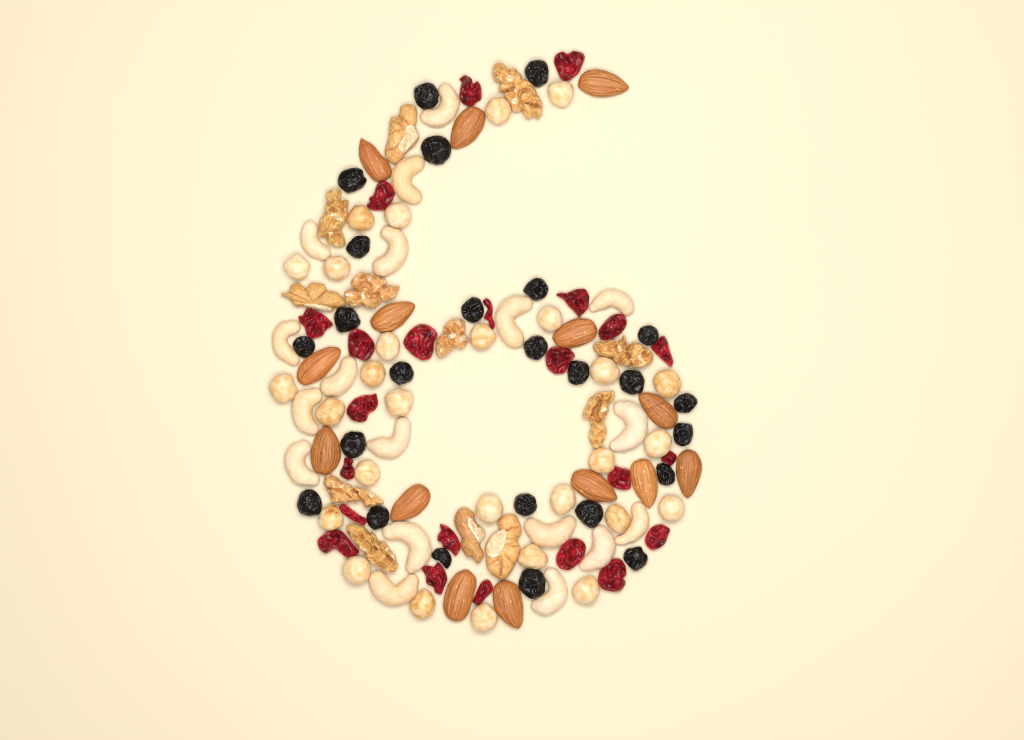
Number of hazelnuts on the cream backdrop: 28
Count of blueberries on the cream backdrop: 25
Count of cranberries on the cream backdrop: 23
